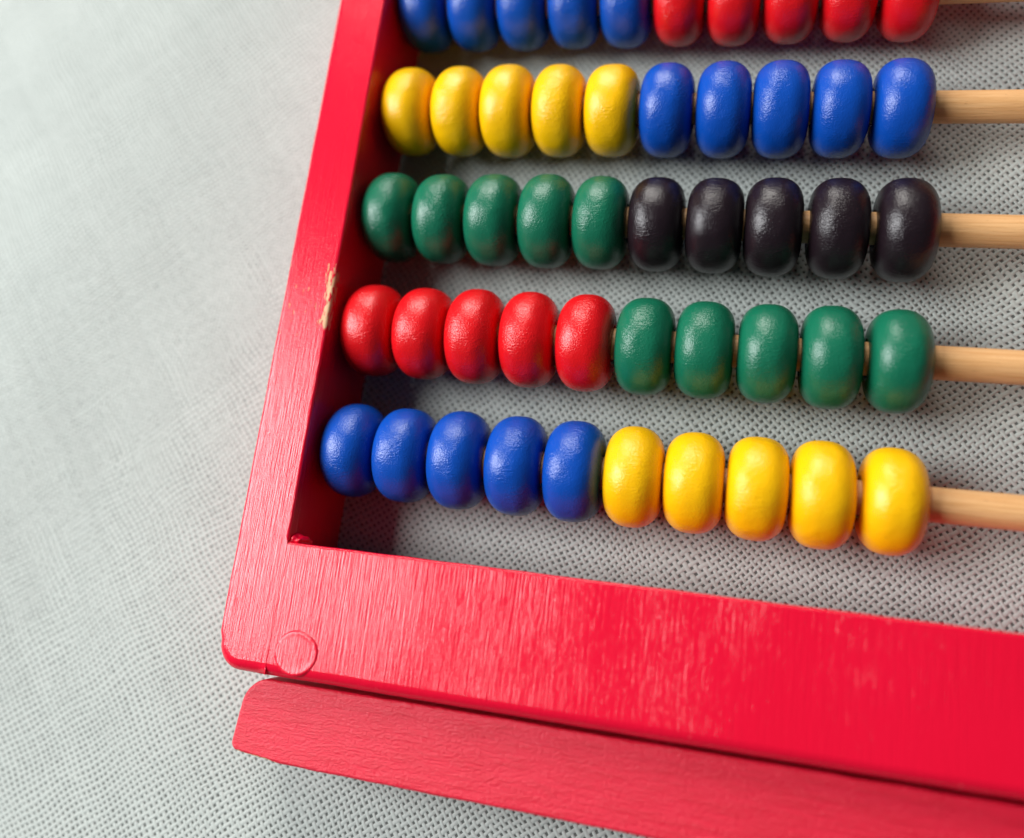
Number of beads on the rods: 50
